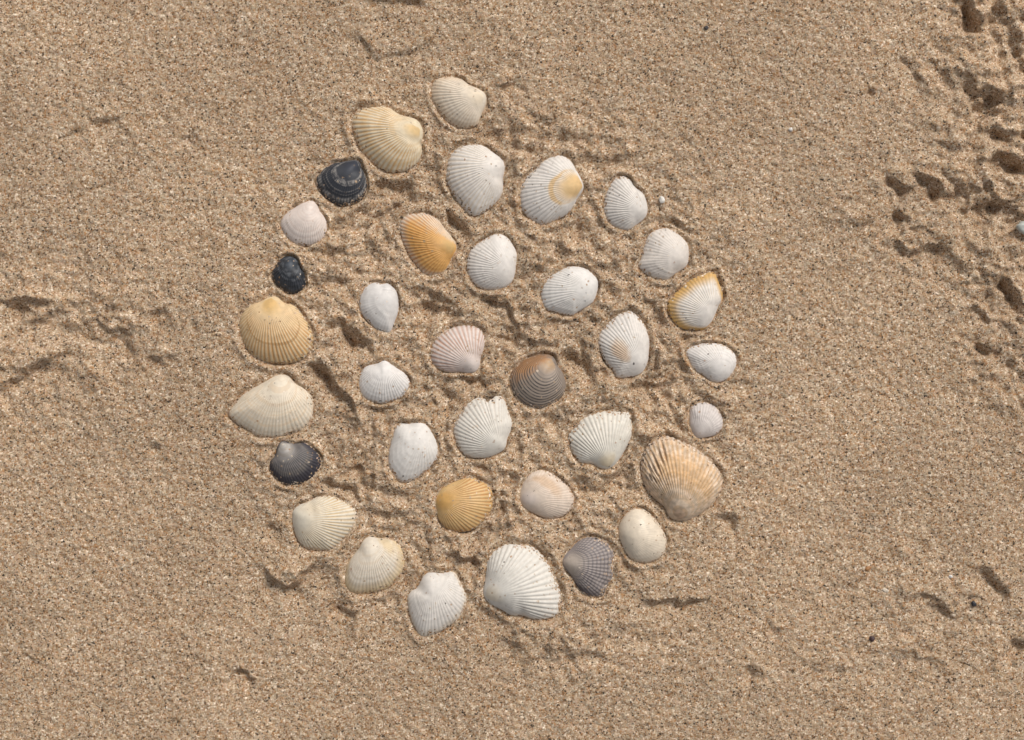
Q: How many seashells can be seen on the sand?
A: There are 35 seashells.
